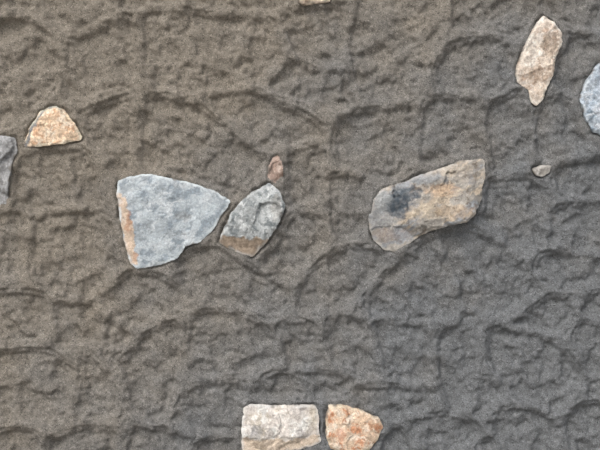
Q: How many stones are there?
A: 12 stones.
